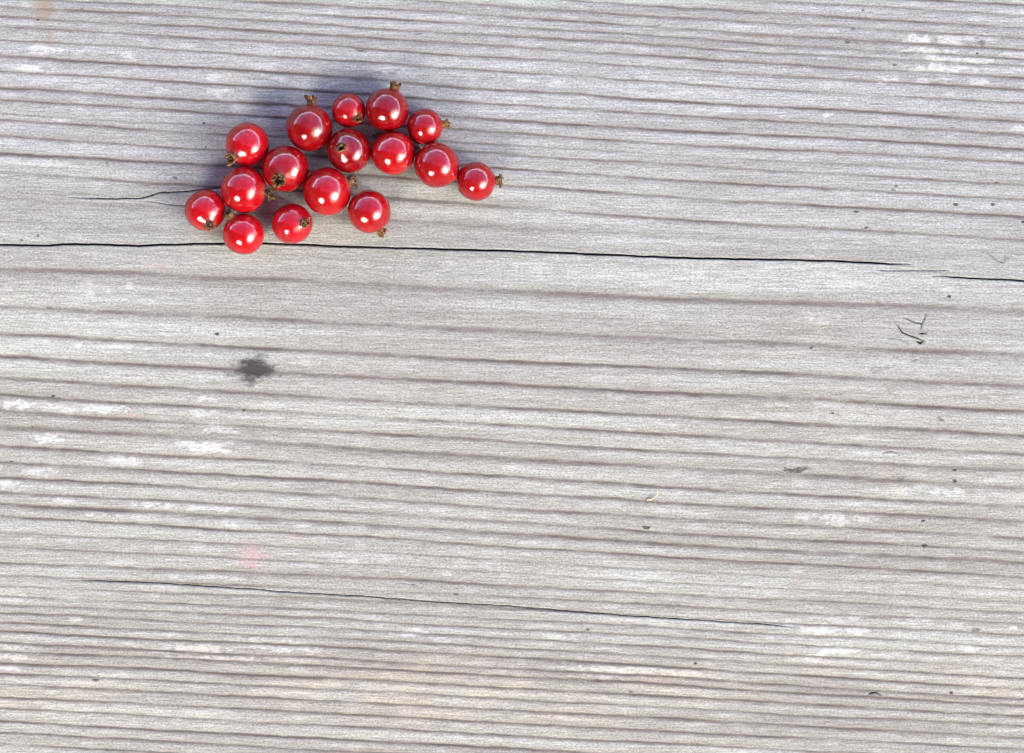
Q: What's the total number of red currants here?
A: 16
